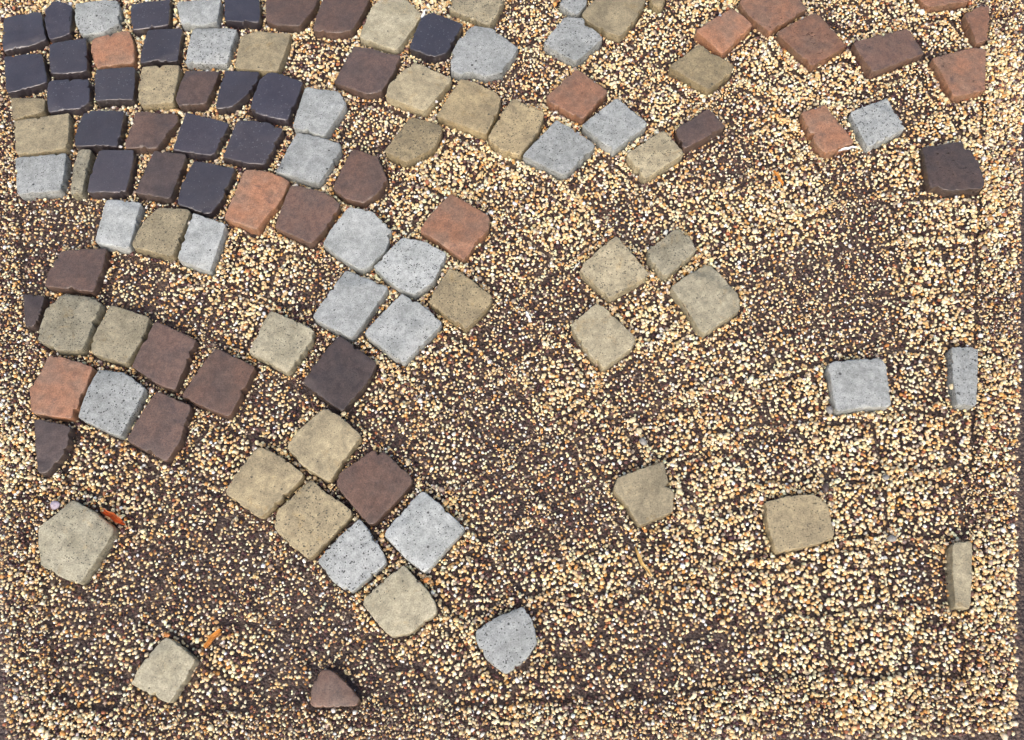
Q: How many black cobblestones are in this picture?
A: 17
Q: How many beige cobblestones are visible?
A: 33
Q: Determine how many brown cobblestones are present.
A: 32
